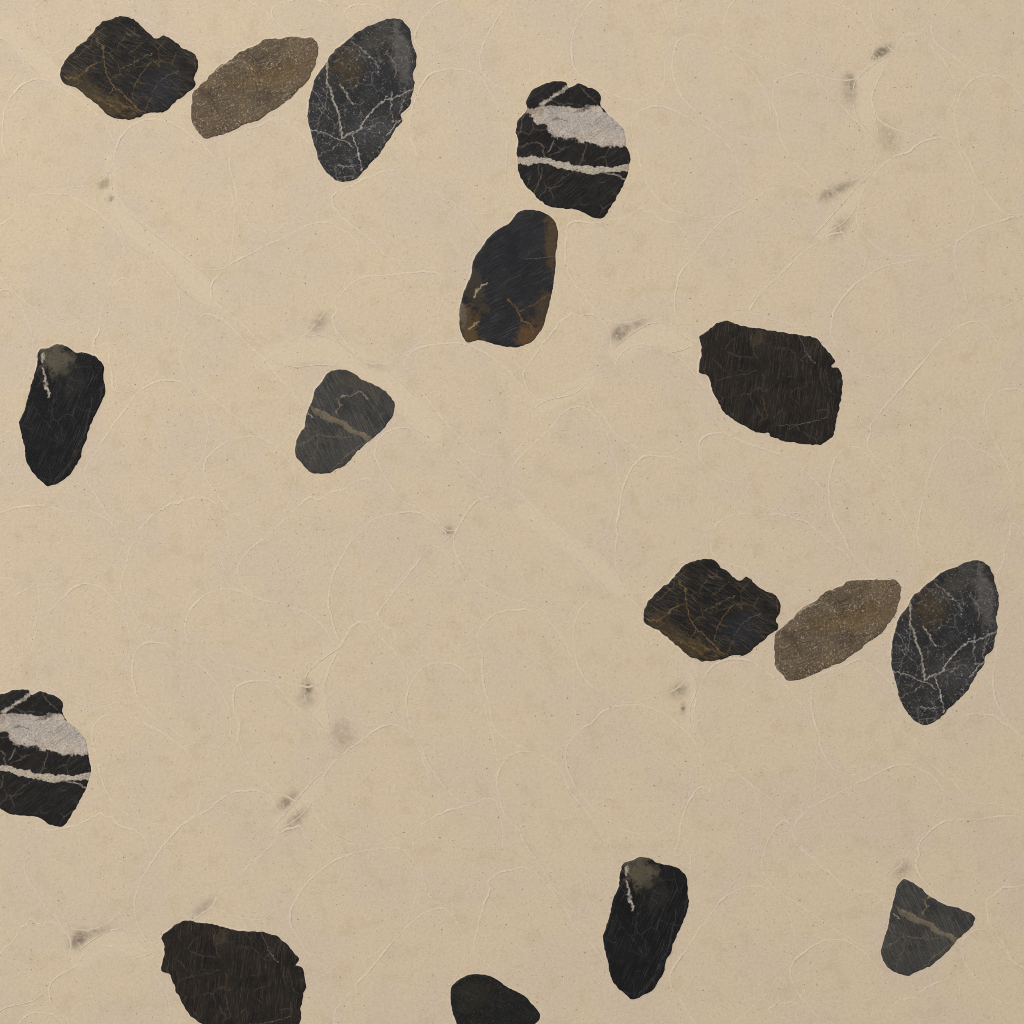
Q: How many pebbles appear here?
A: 16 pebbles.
